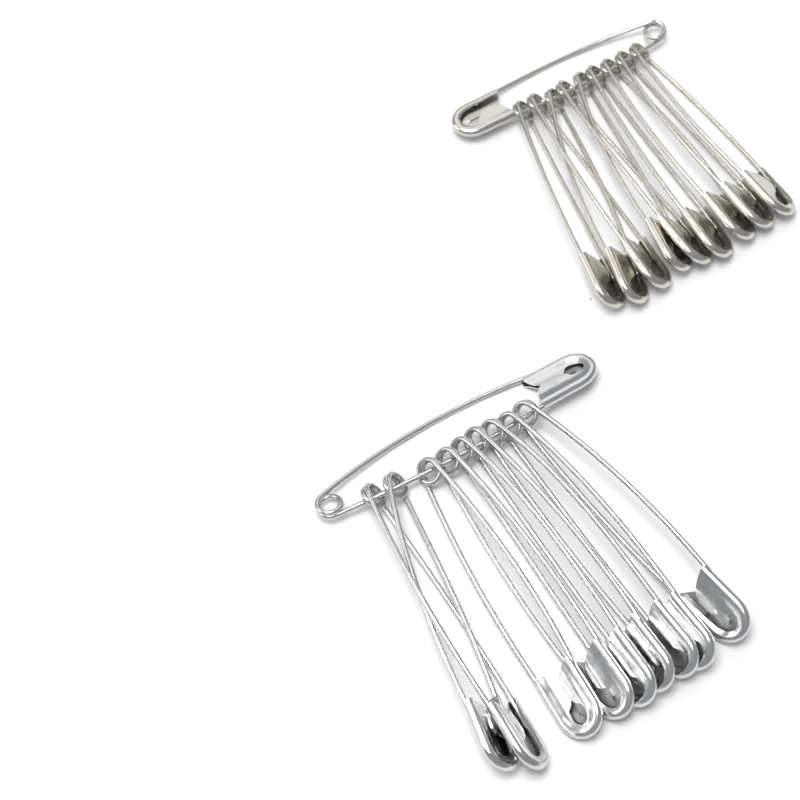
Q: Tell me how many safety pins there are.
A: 20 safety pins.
